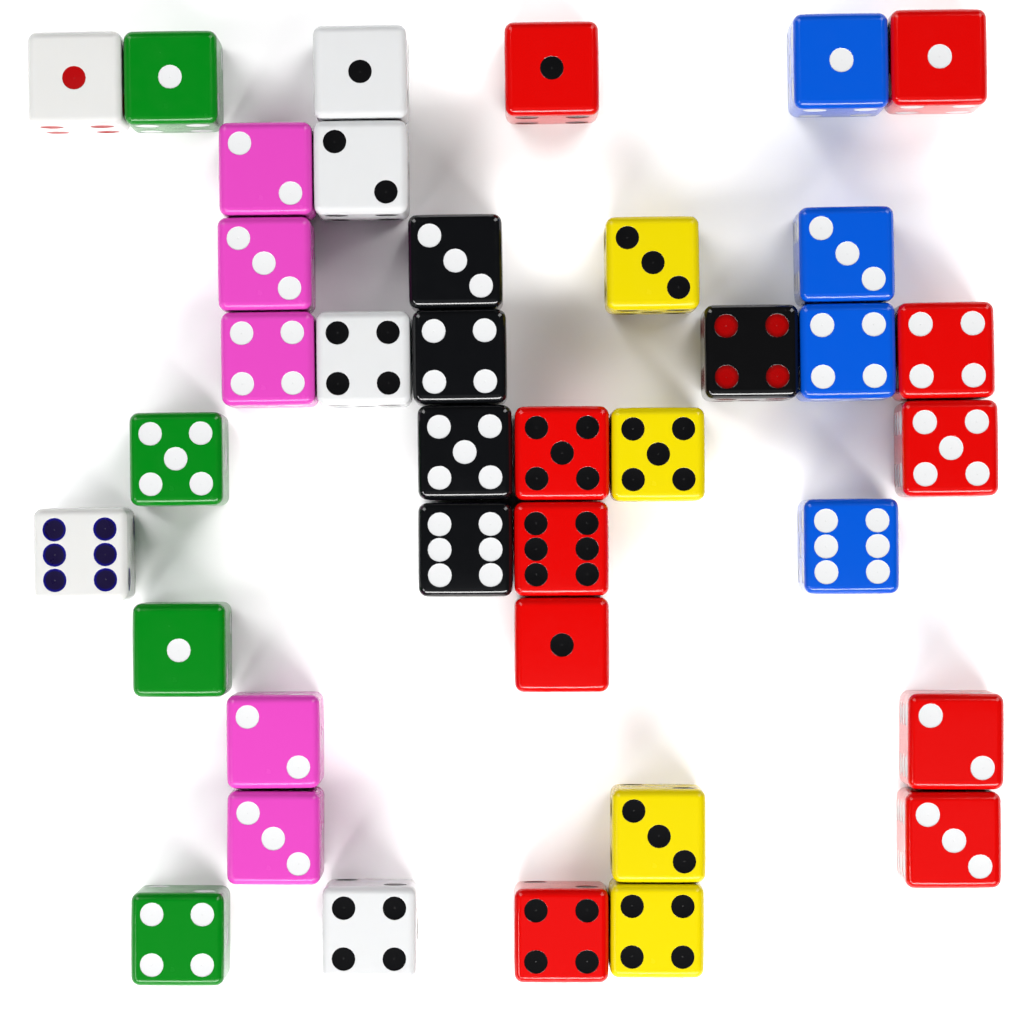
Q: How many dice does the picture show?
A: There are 38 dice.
